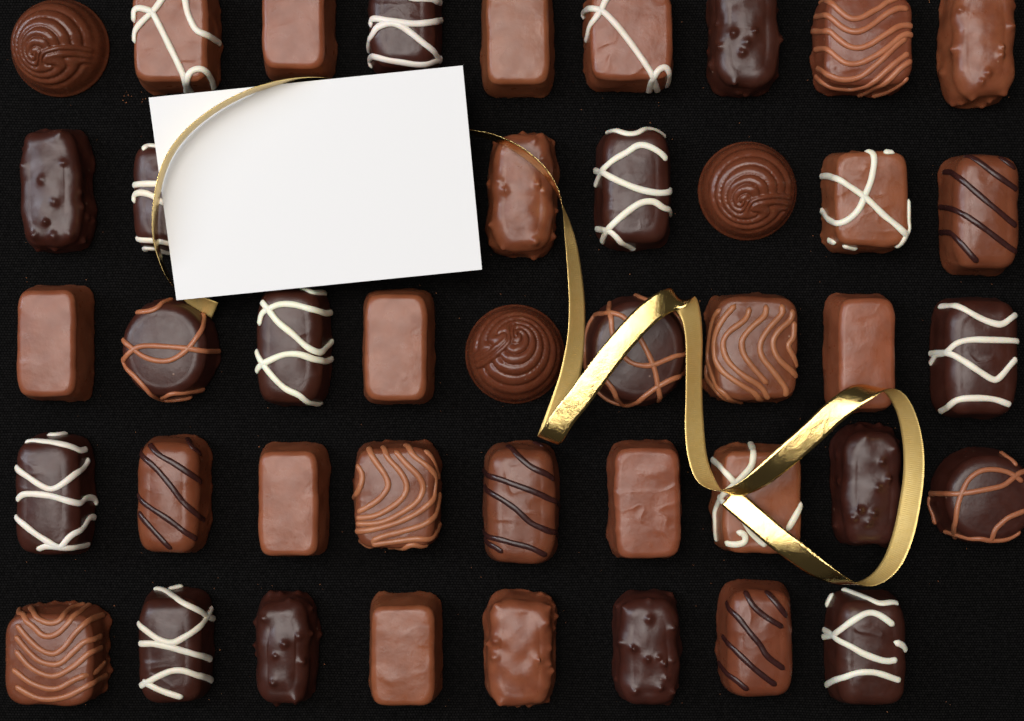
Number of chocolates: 42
